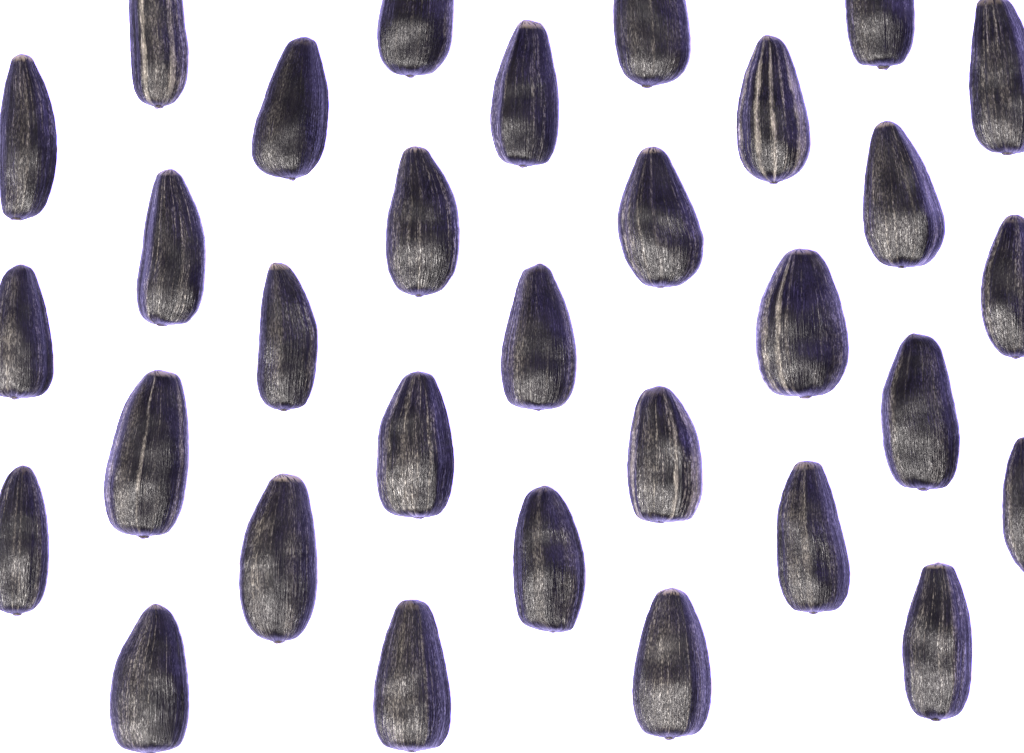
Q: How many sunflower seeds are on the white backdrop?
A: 31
